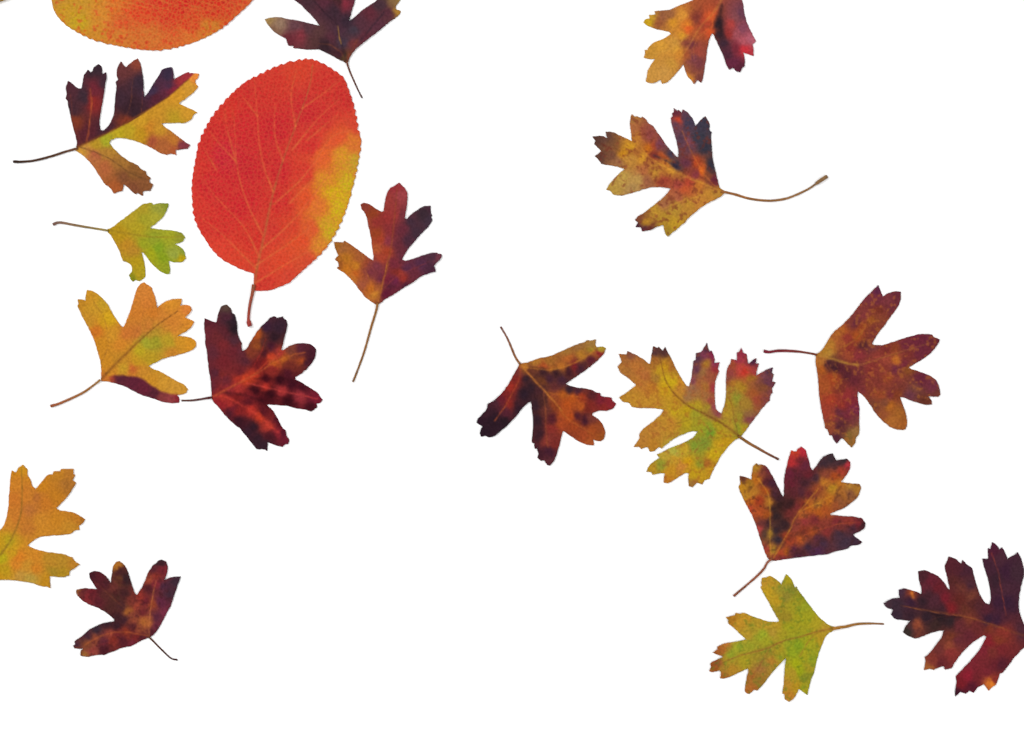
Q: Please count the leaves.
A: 18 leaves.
